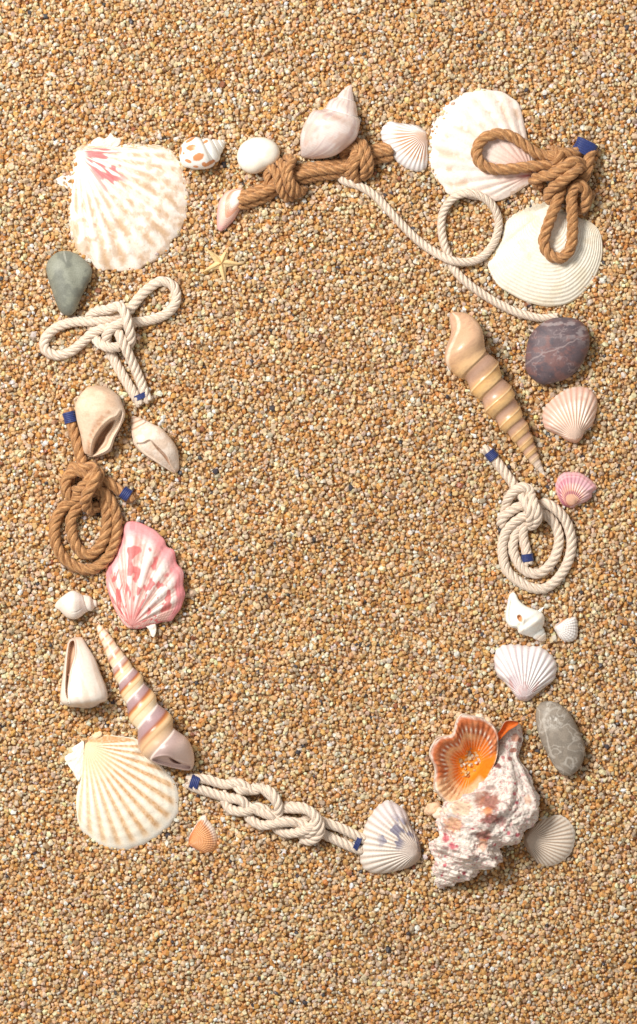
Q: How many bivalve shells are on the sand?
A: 14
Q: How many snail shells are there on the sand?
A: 10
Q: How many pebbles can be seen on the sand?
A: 4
